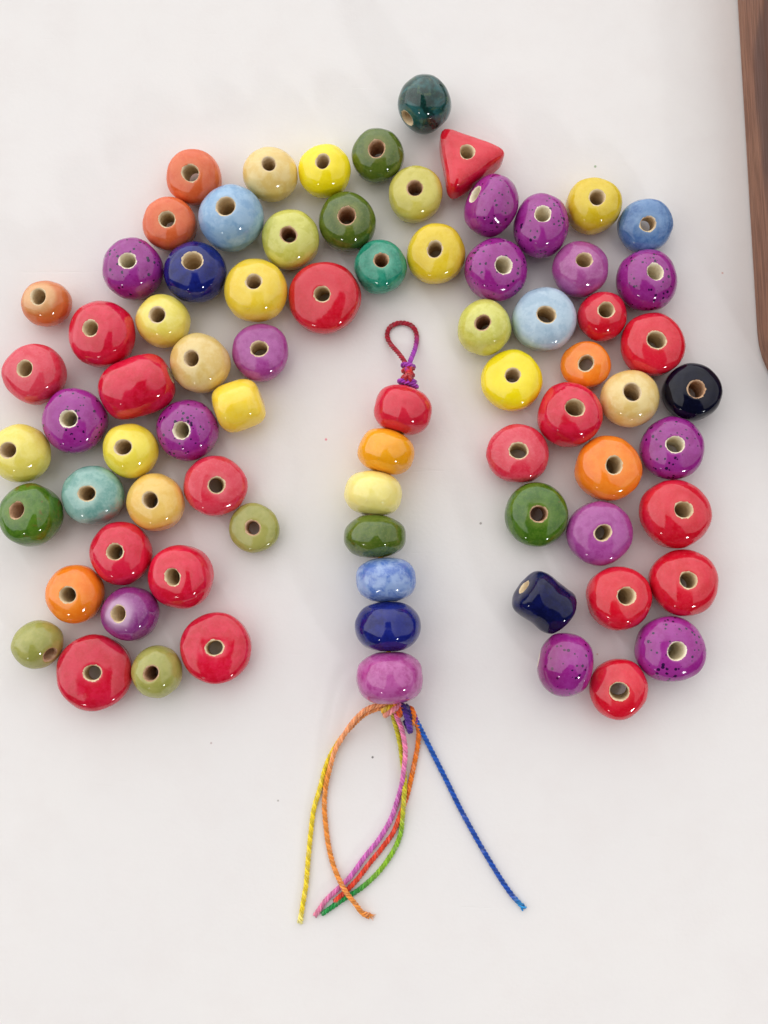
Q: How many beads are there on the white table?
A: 77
